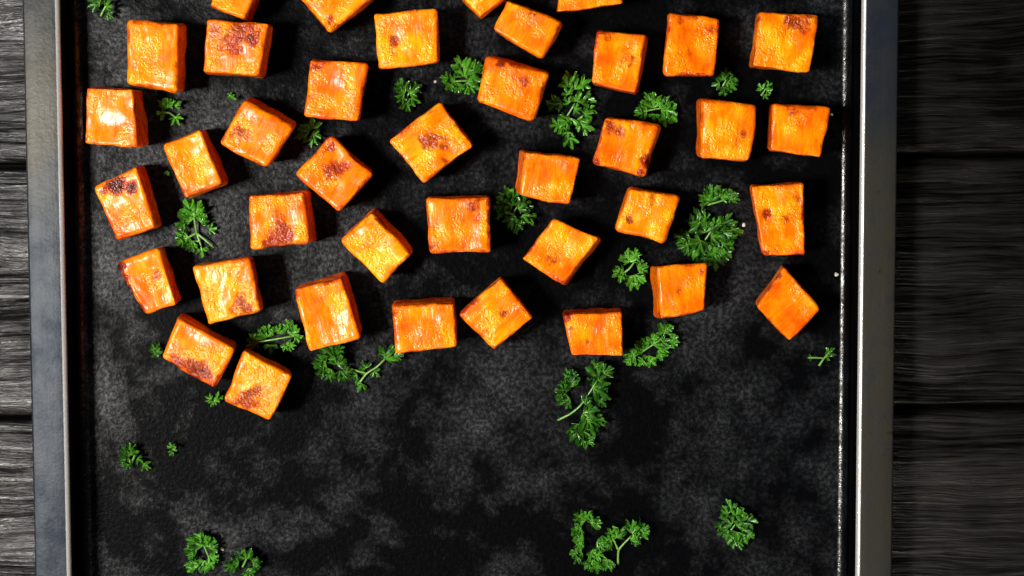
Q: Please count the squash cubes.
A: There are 39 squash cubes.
